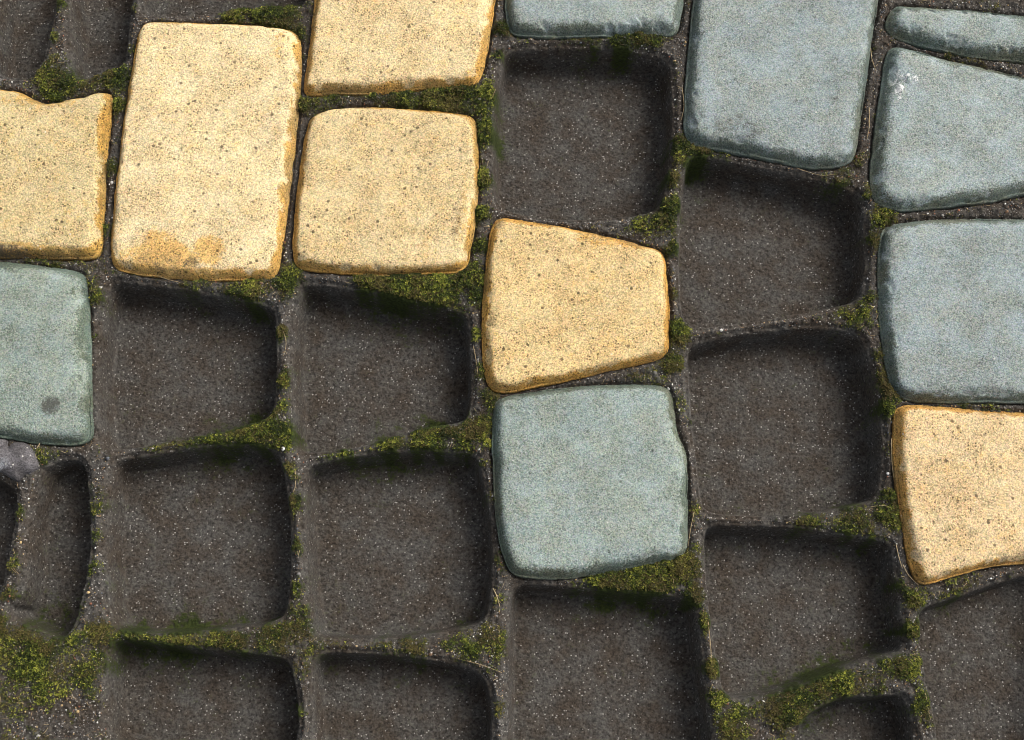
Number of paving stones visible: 13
